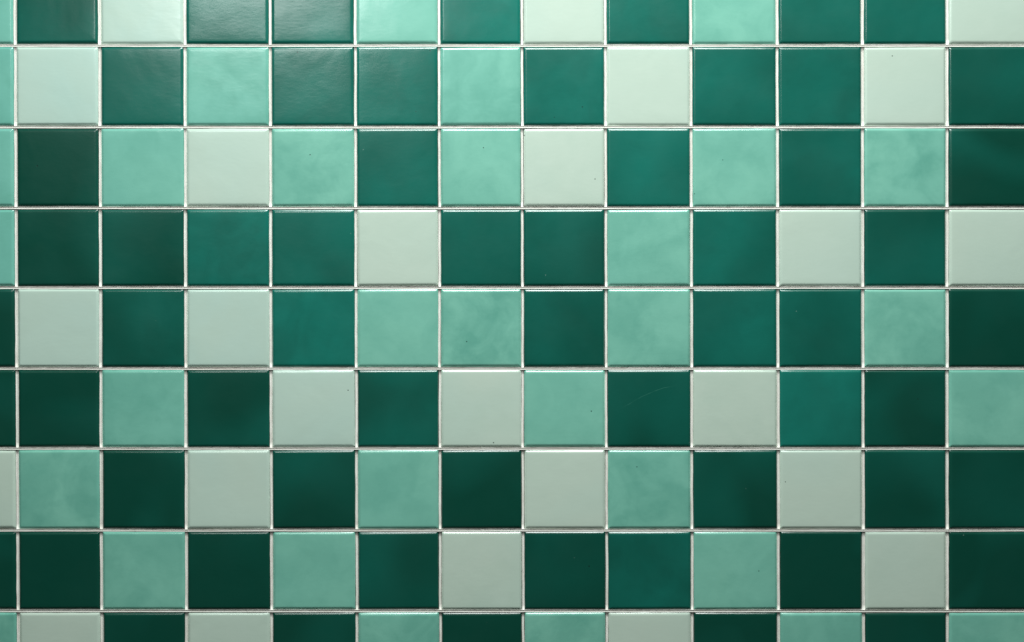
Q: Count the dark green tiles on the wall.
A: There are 60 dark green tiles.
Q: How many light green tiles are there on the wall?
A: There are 32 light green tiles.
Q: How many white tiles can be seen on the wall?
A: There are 25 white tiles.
